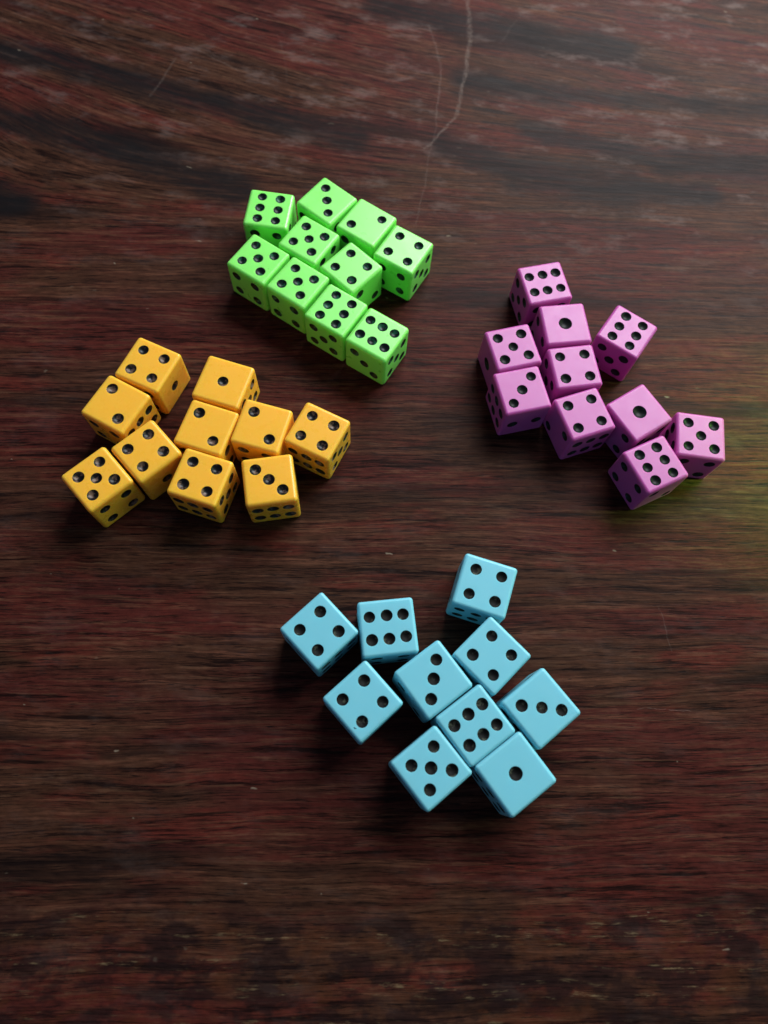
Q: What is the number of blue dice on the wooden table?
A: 10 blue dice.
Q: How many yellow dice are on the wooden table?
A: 10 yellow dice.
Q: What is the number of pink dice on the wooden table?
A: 10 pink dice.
